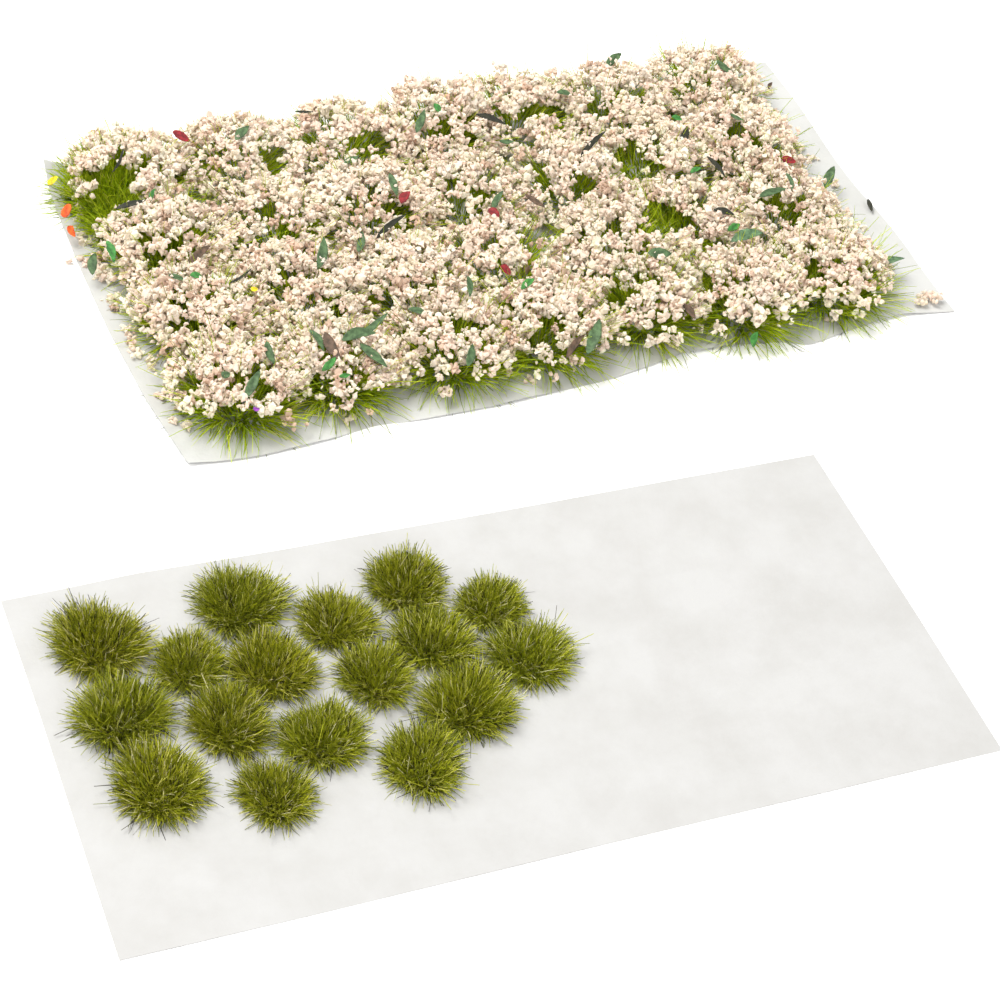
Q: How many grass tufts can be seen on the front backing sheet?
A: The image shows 17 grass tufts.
